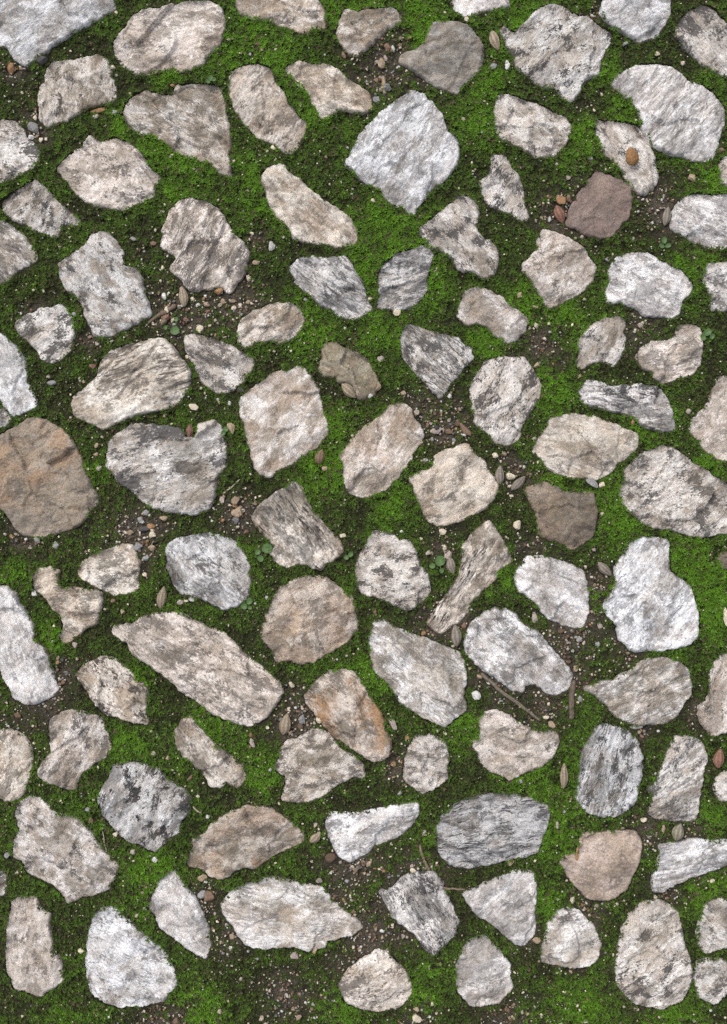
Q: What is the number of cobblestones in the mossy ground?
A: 103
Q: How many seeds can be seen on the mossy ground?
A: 17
